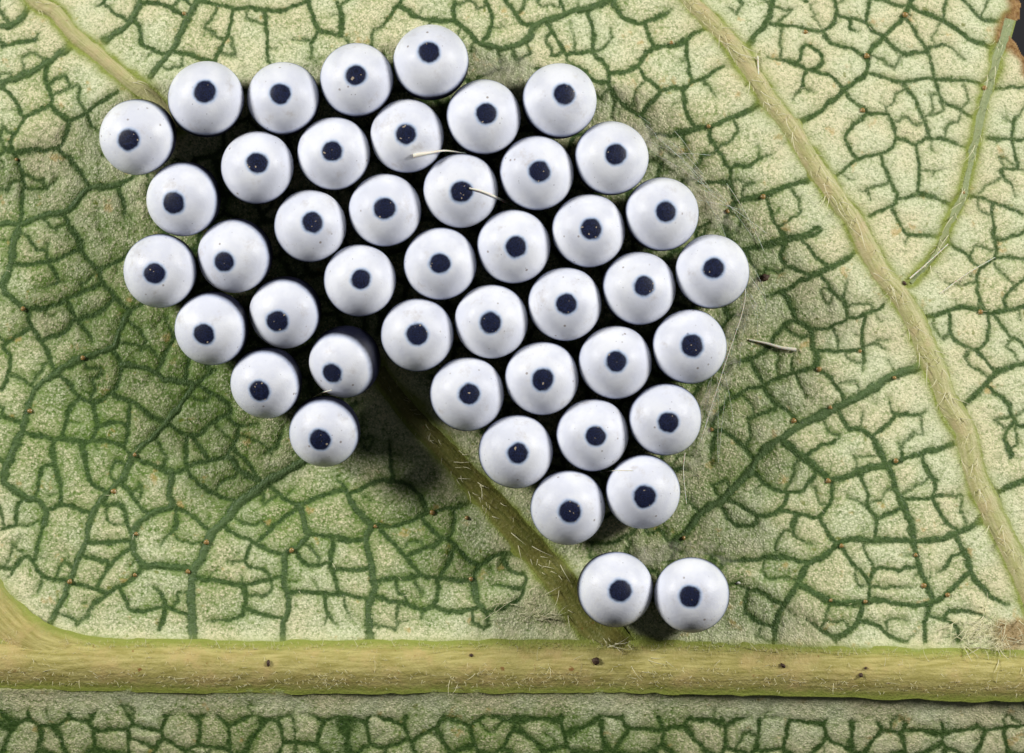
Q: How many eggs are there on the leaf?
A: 44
